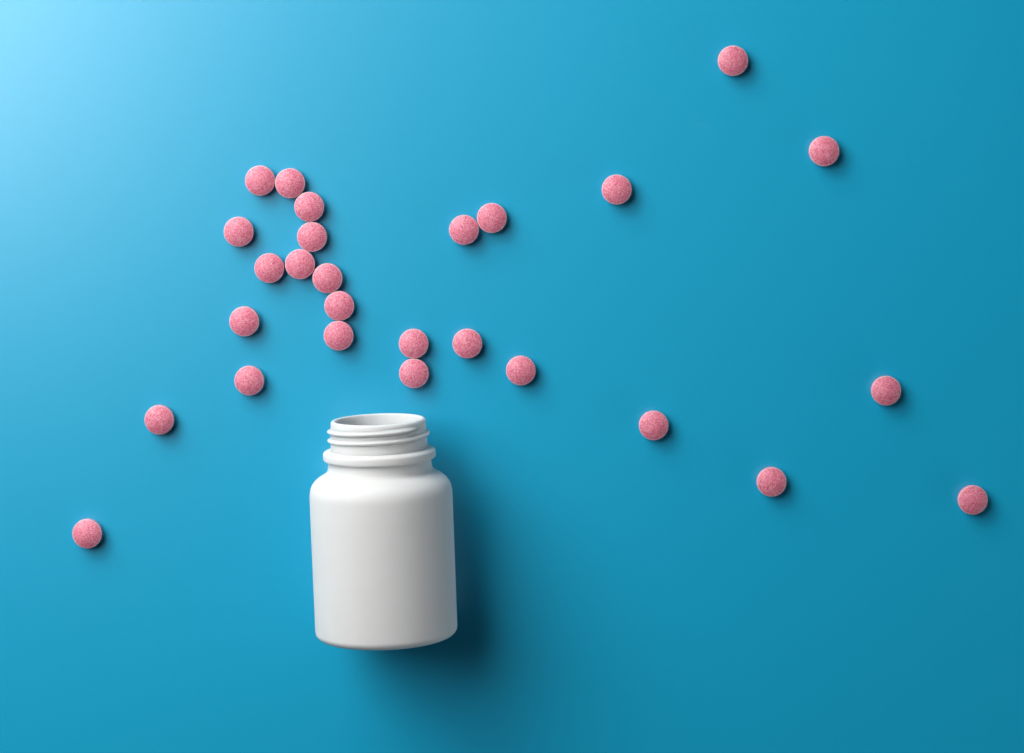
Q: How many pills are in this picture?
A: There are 27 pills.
